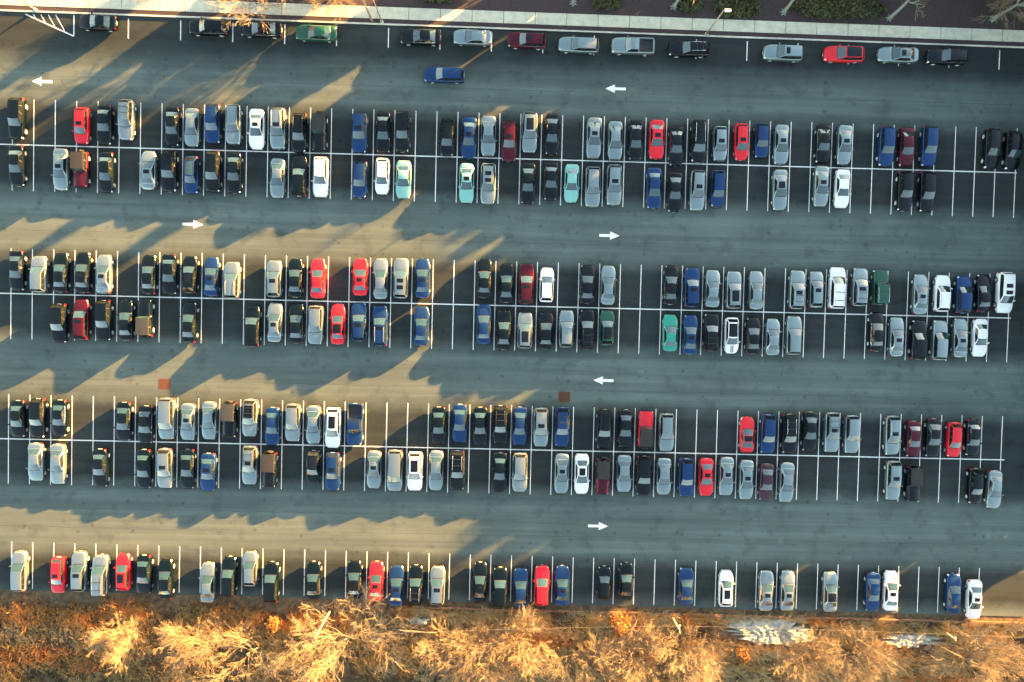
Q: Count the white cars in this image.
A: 16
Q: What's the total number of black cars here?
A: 94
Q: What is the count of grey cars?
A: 84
